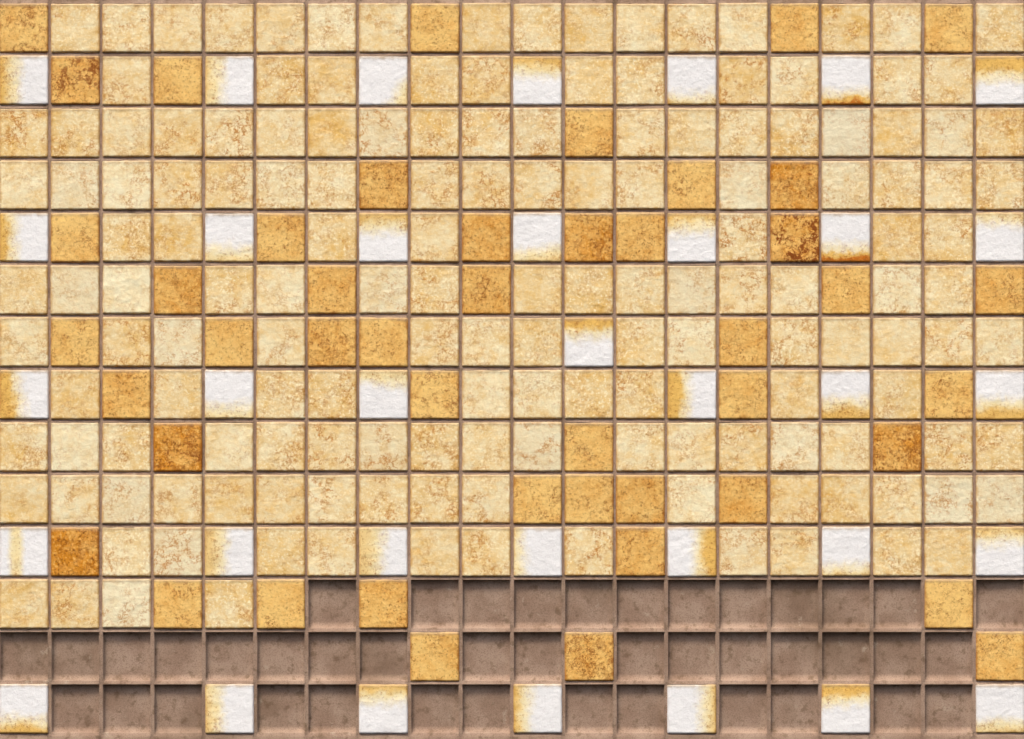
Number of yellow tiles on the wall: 157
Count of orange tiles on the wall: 46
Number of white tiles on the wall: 35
